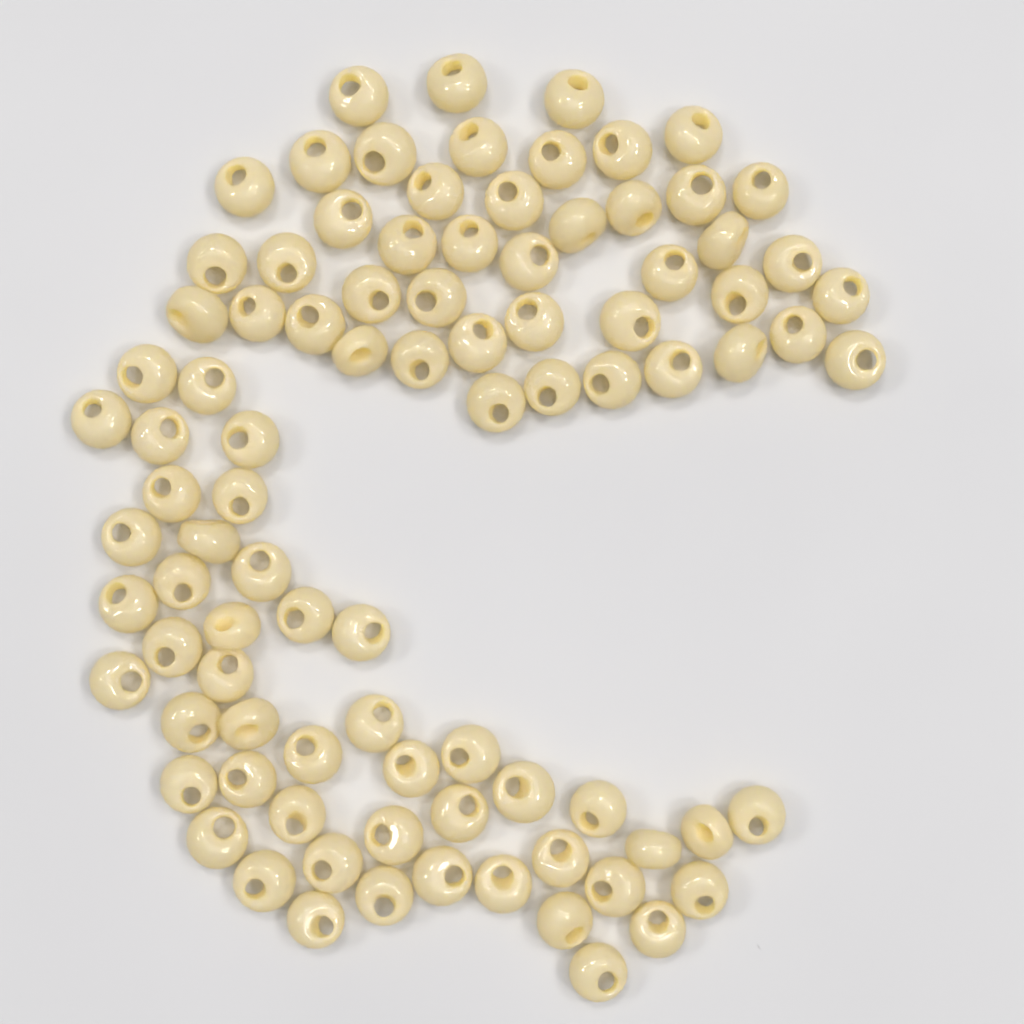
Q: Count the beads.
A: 91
